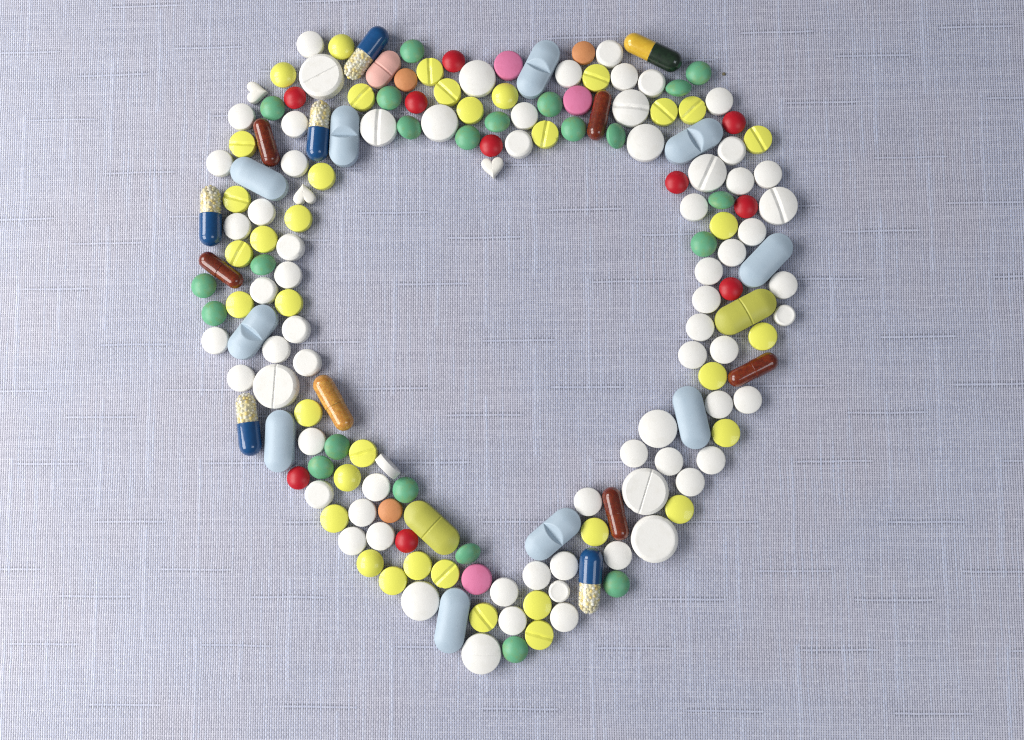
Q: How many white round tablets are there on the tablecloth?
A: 70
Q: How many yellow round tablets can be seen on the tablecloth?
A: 37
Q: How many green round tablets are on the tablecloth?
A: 22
